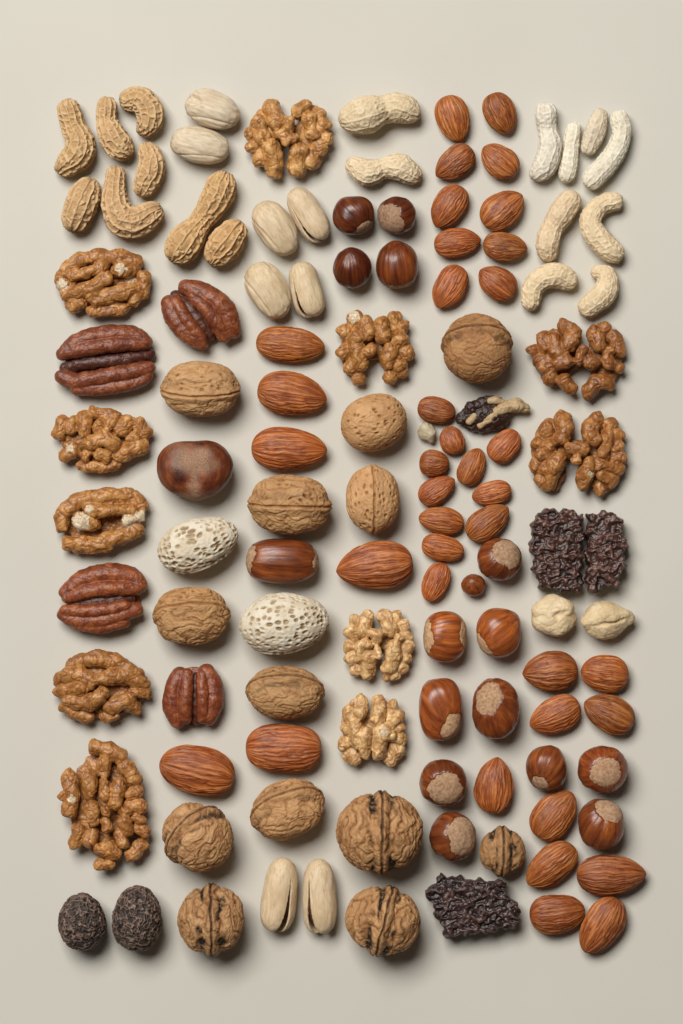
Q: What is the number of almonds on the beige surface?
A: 37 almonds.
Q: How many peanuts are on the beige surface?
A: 18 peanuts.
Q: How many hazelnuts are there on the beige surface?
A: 16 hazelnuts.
